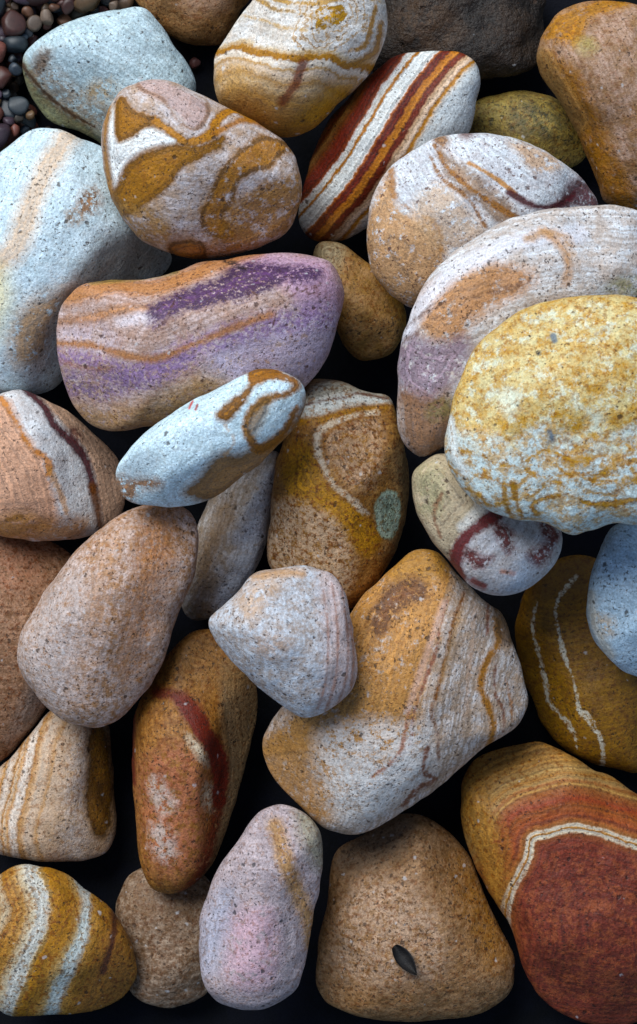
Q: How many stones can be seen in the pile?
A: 32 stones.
